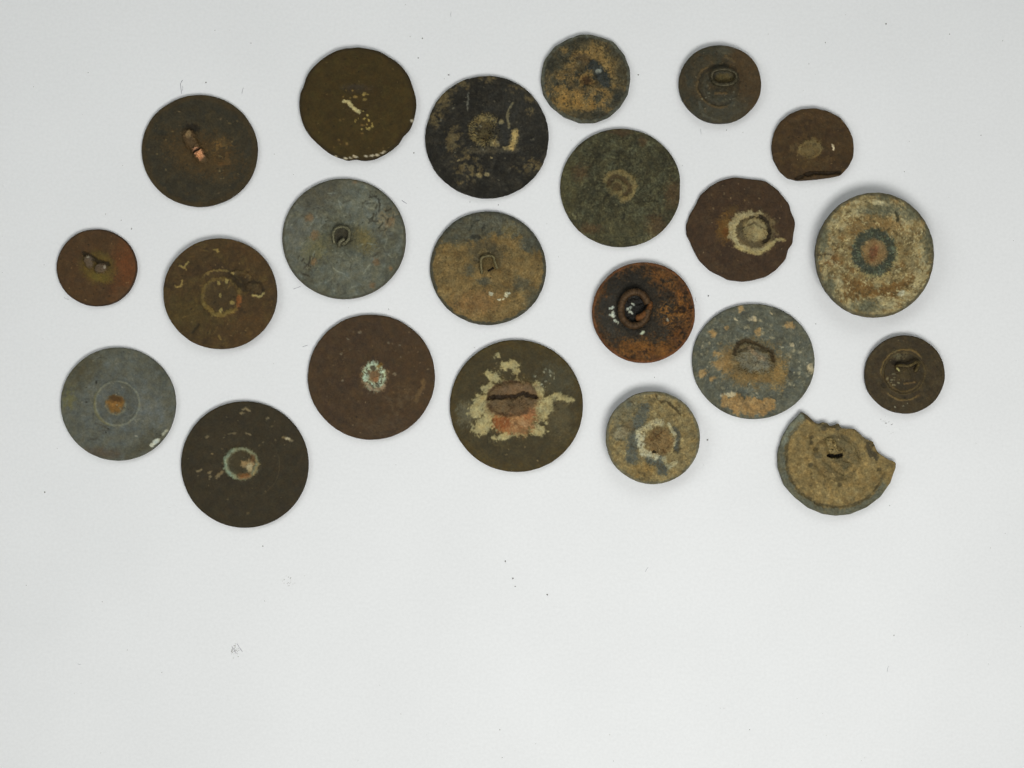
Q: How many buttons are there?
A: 22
